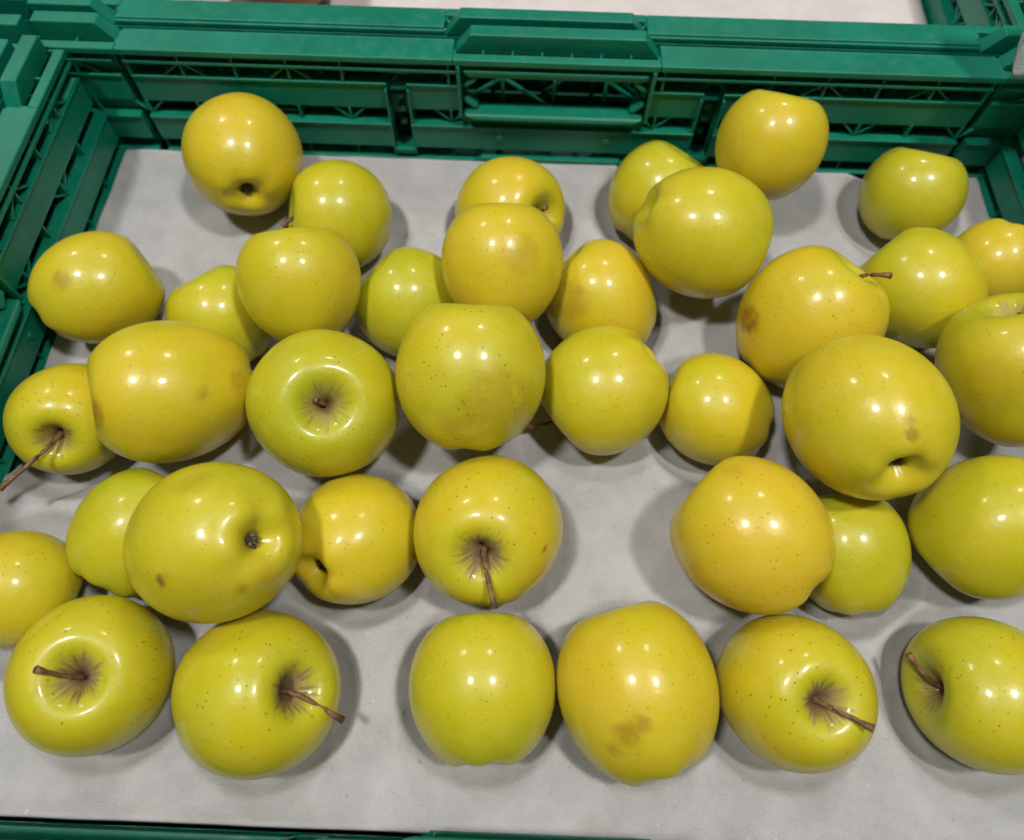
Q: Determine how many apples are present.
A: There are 38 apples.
